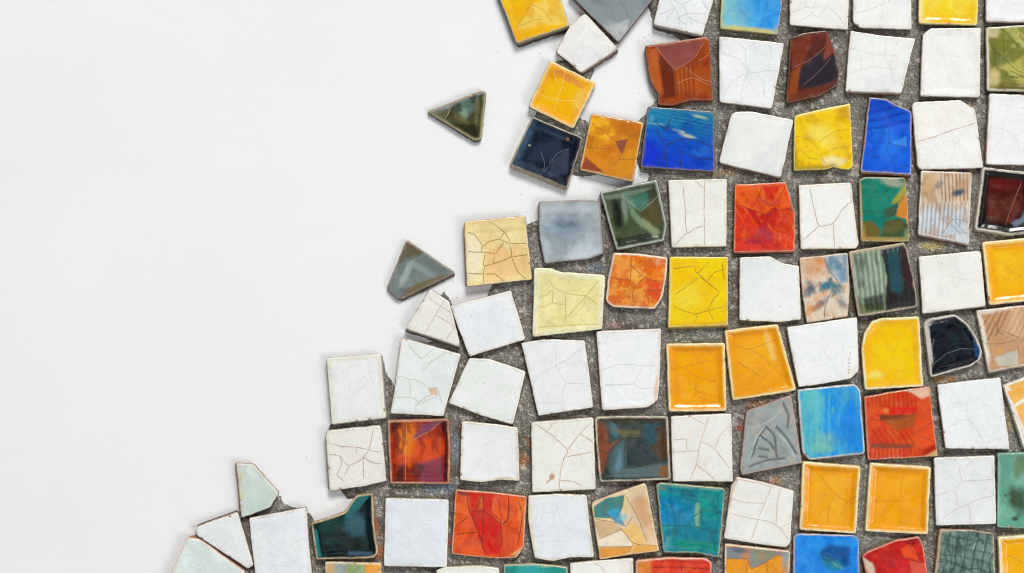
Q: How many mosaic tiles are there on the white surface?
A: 92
